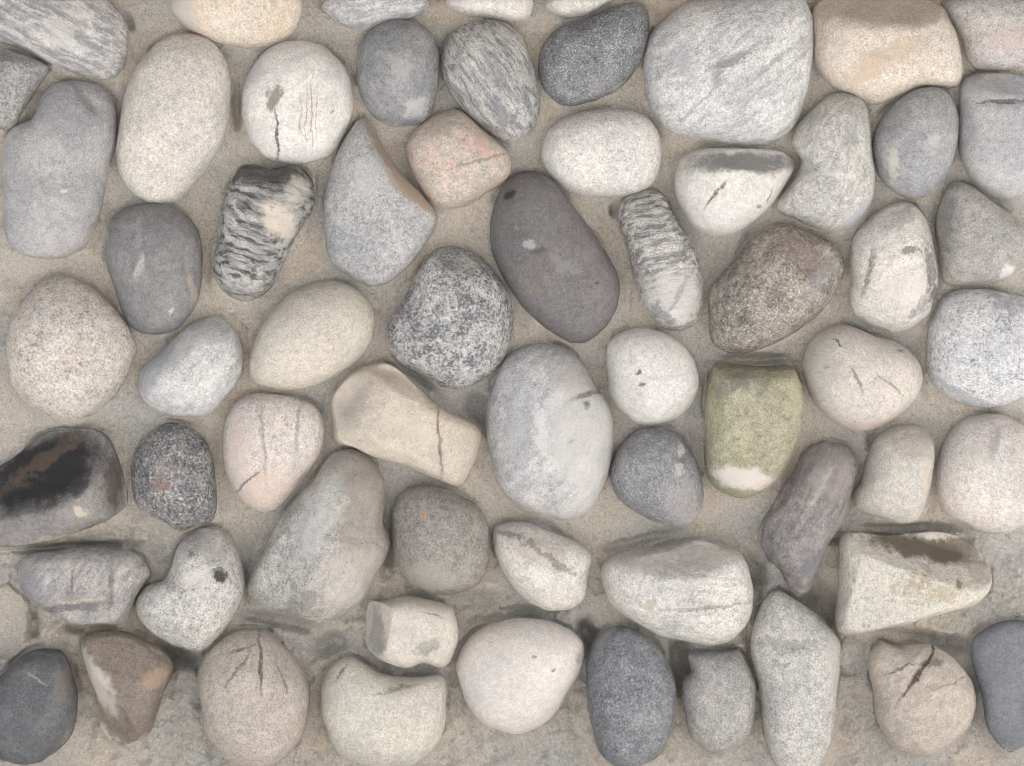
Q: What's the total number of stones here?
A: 64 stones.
